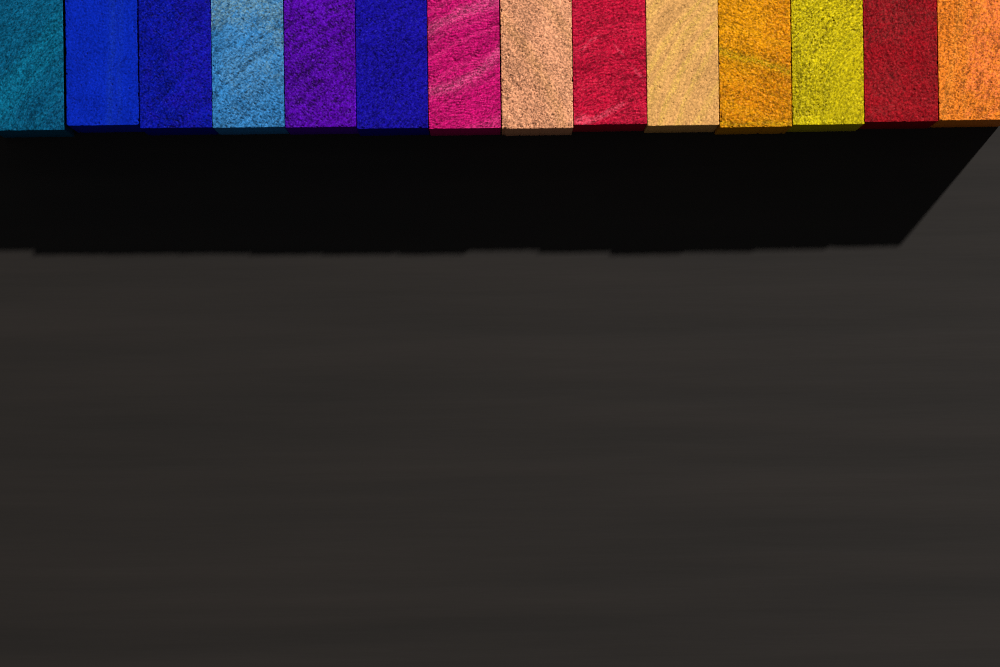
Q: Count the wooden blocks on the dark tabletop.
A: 14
